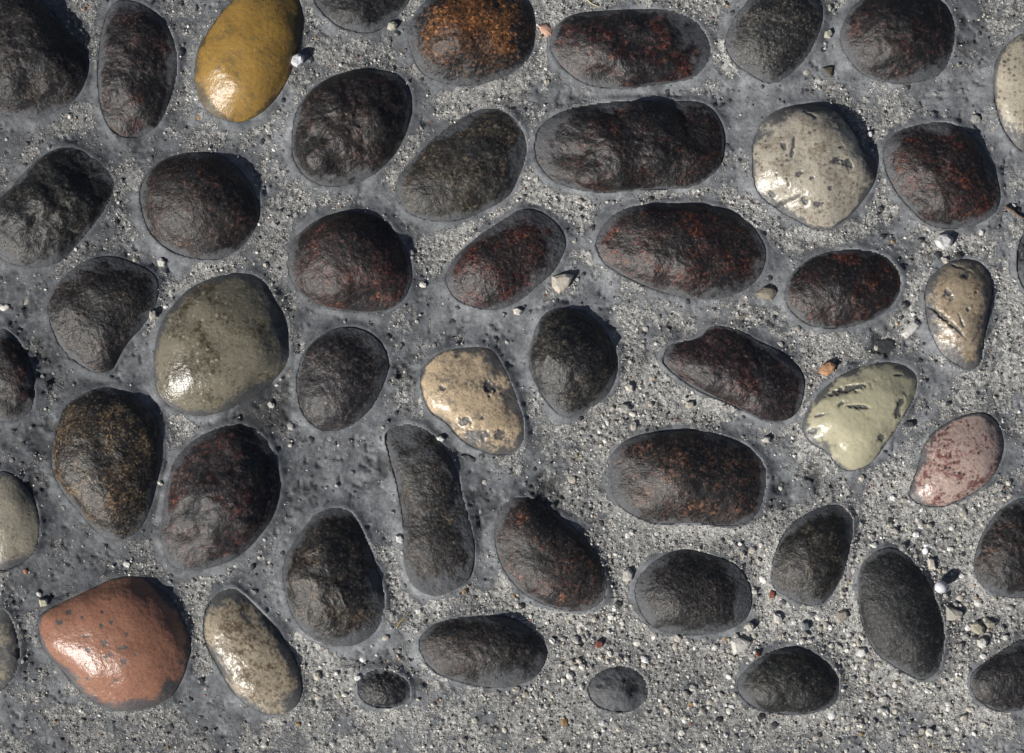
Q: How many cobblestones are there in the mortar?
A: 50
